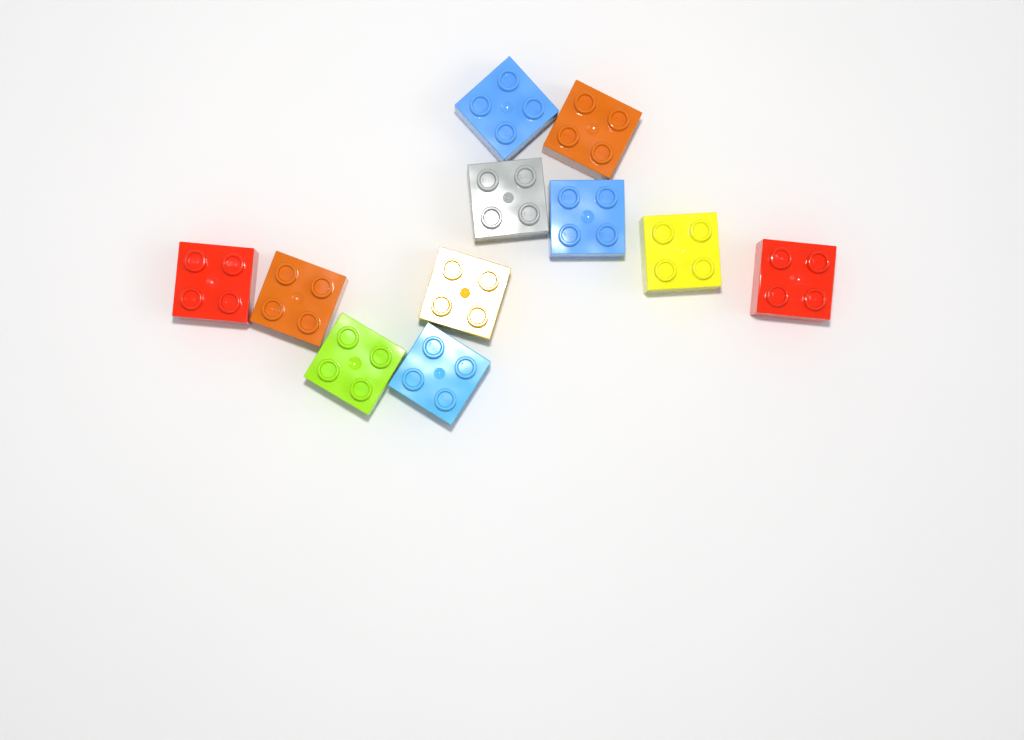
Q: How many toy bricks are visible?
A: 11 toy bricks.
